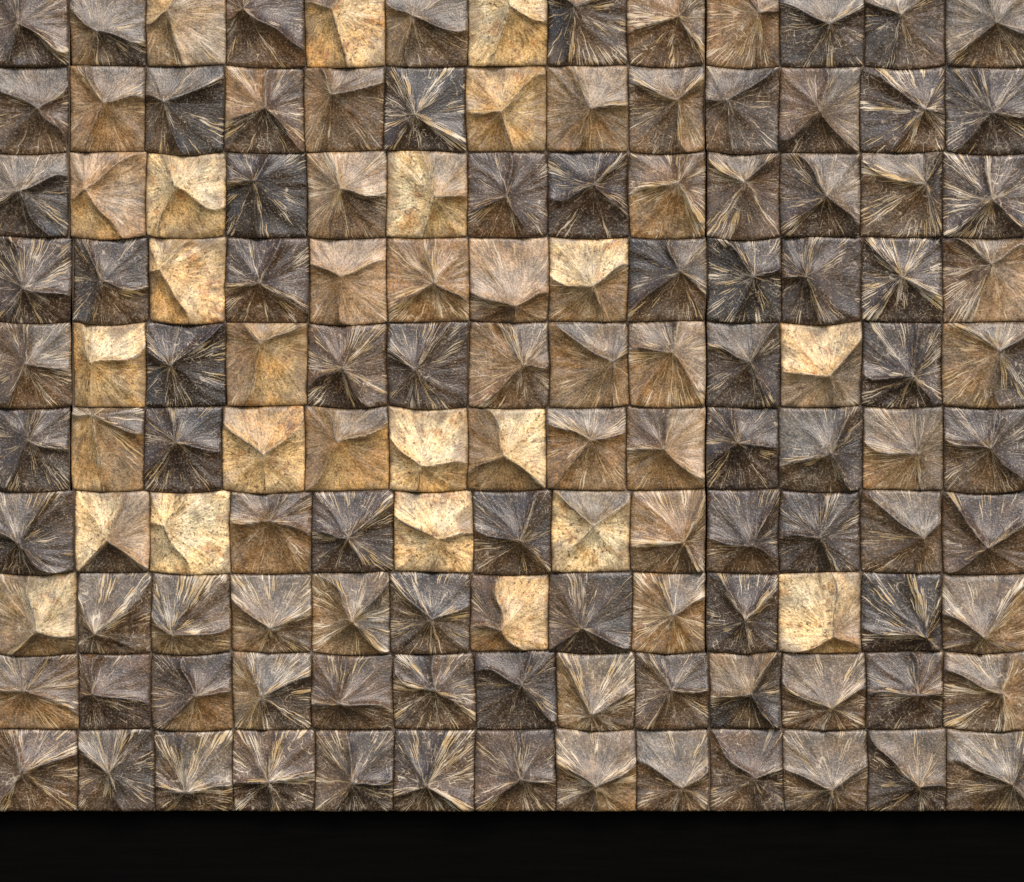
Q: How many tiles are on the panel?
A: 130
